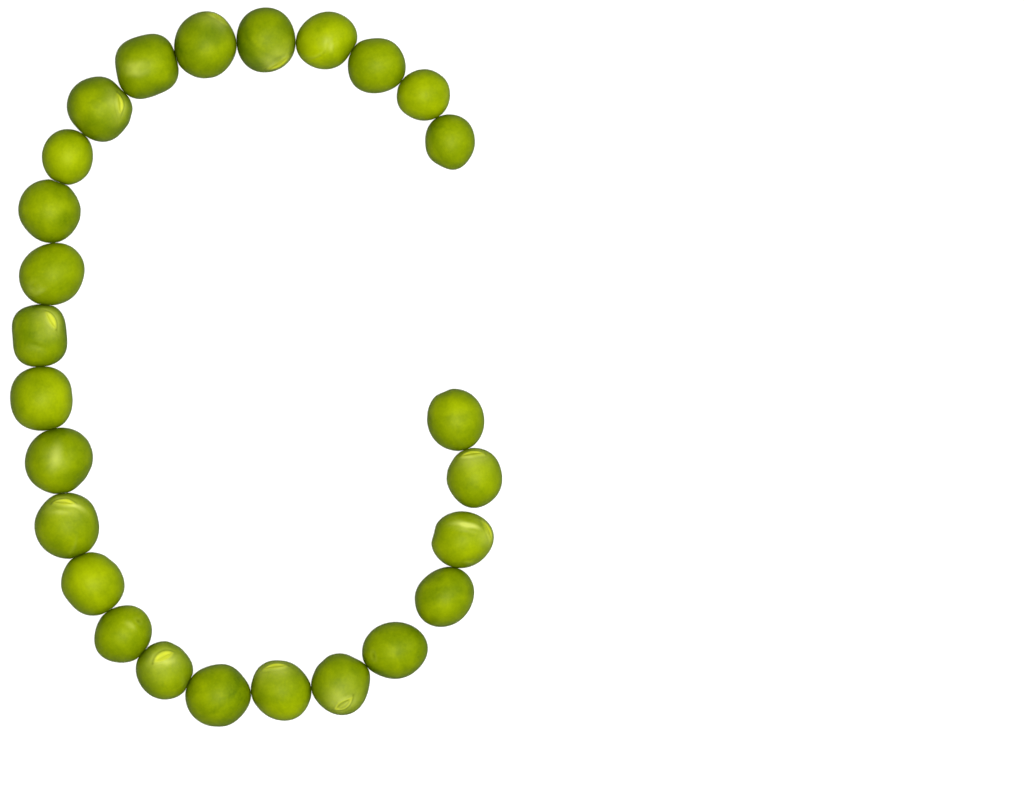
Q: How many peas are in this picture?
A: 26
